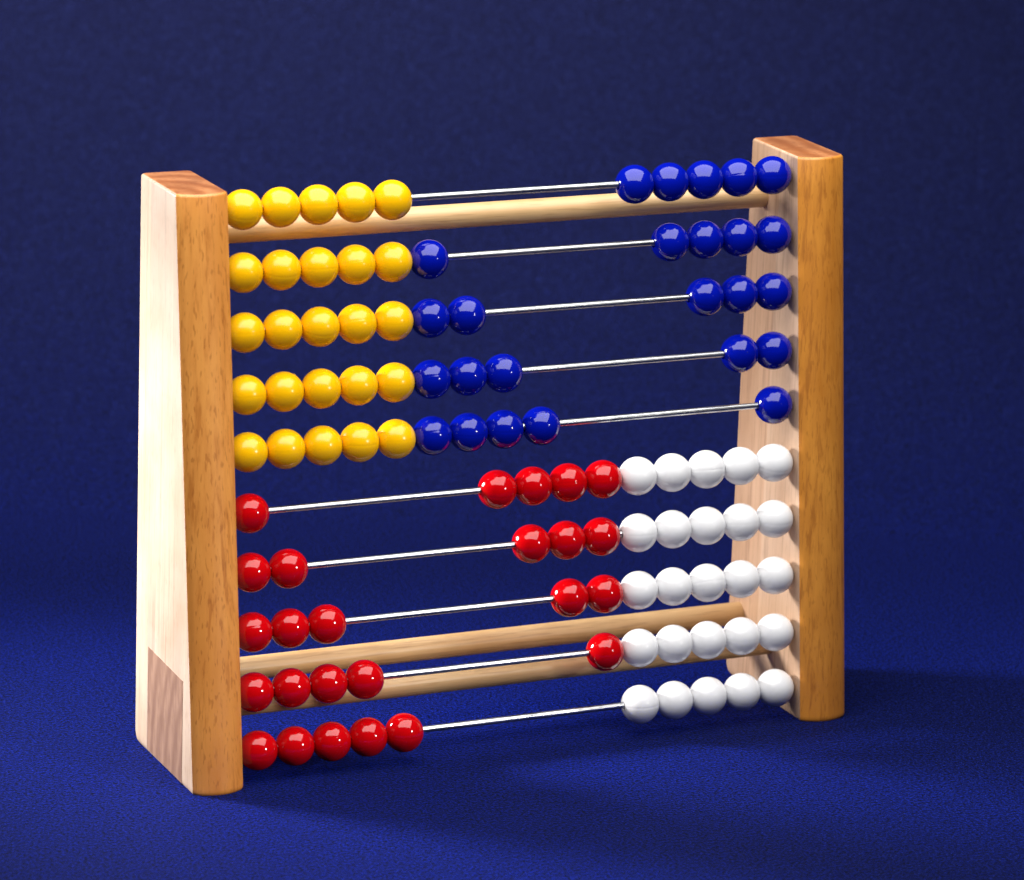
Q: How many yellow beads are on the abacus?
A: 25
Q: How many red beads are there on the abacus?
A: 25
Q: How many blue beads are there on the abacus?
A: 25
